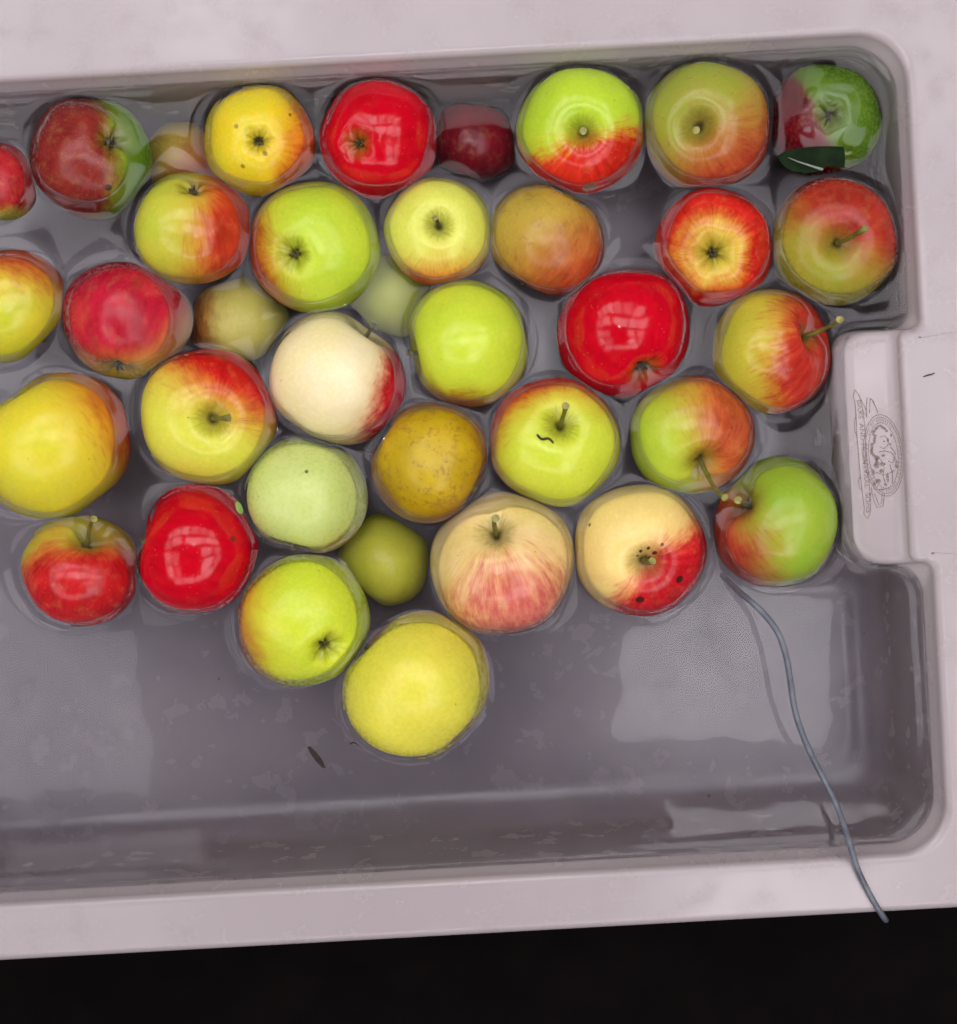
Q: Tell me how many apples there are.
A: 37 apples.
